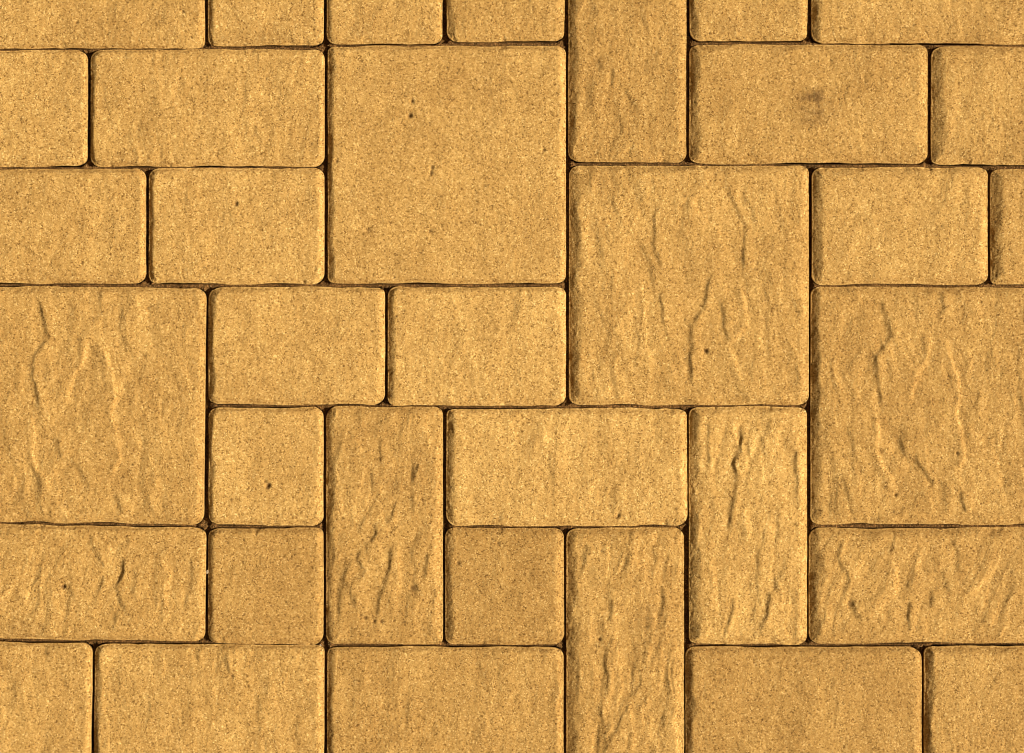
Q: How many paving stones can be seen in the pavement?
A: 35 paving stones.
